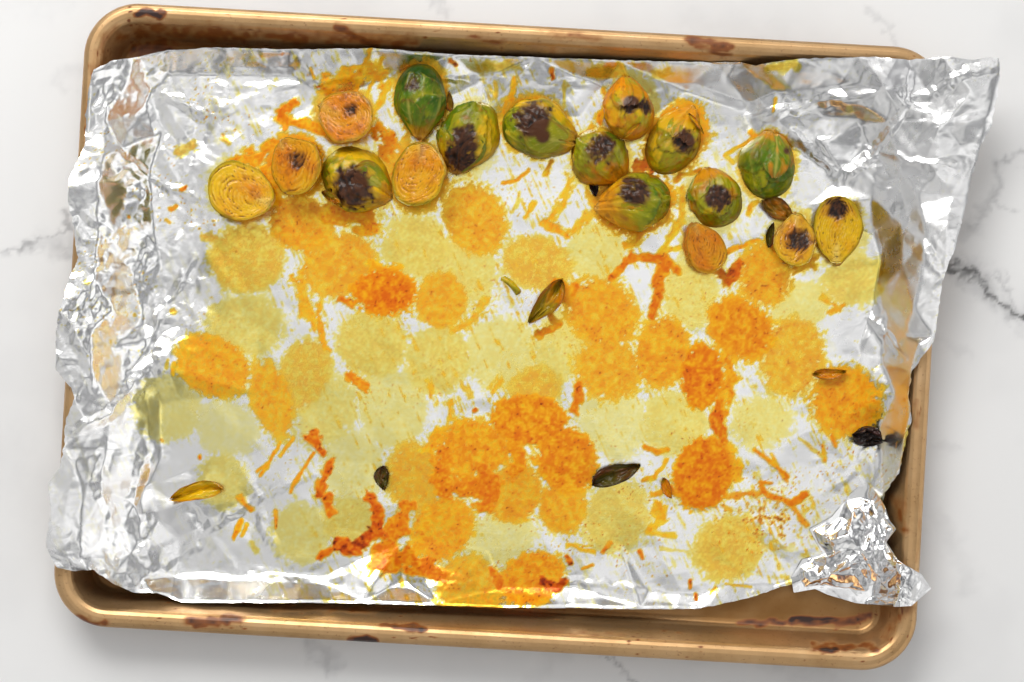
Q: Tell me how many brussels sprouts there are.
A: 17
